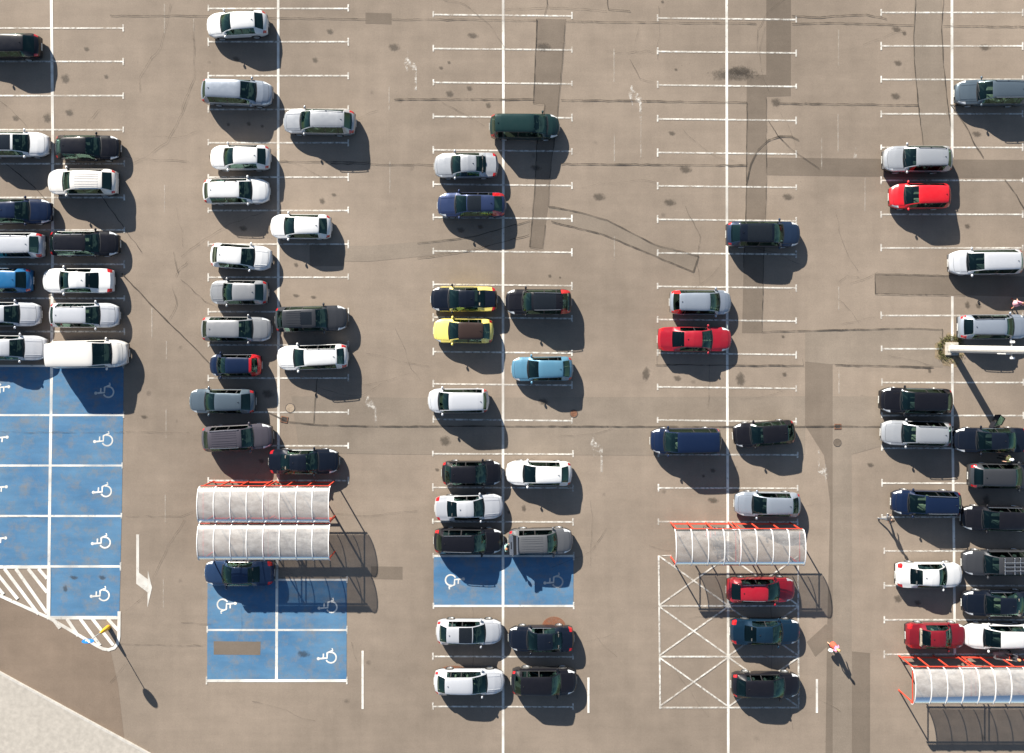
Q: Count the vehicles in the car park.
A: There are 71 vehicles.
